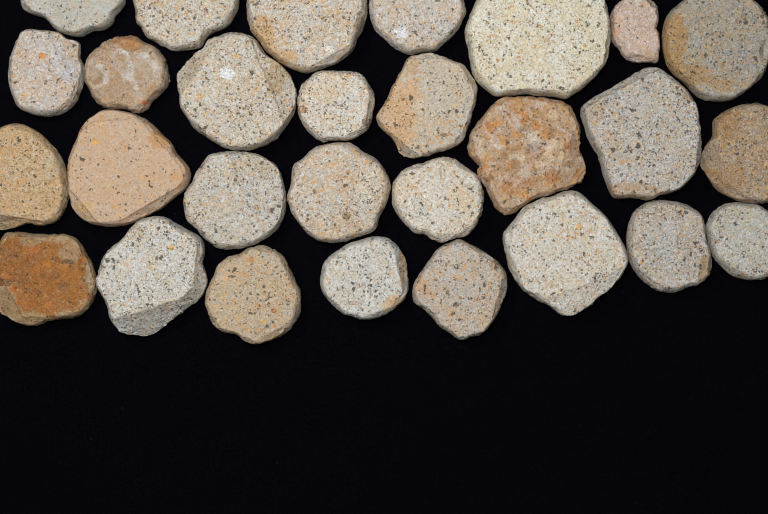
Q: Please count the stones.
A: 28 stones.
